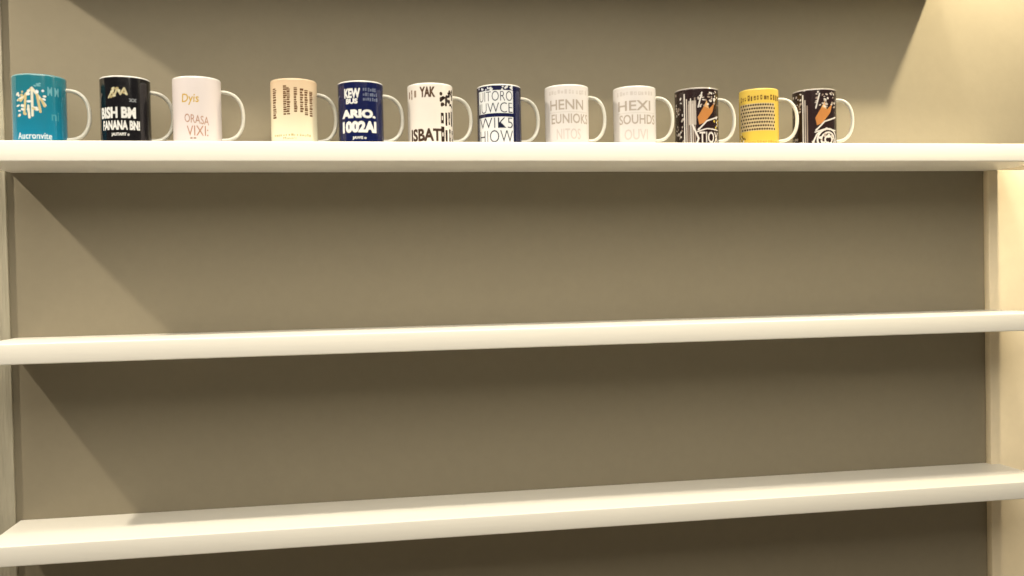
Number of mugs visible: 12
